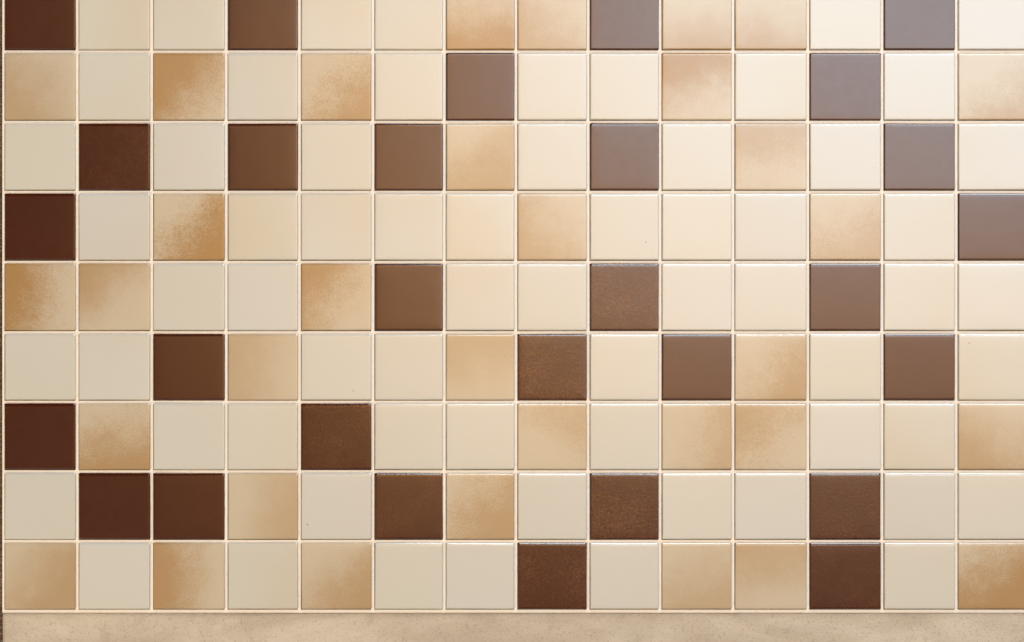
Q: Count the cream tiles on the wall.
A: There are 64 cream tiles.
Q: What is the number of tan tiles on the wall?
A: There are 33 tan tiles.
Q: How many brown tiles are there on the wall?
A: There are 29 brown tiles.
